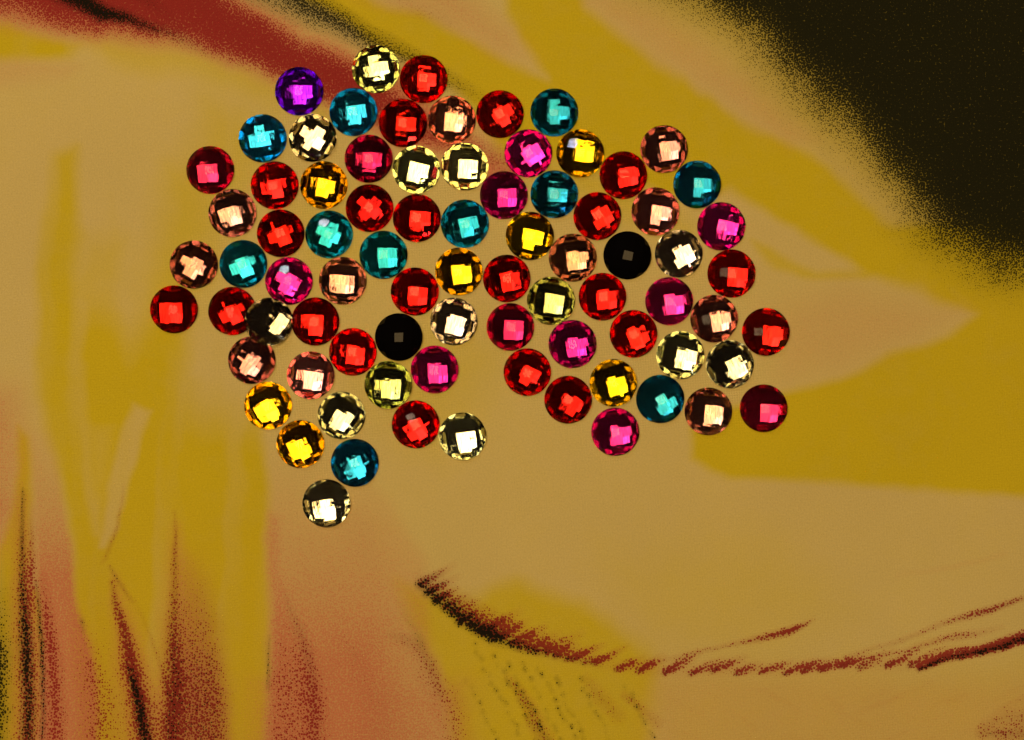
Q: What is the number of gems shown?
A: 80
